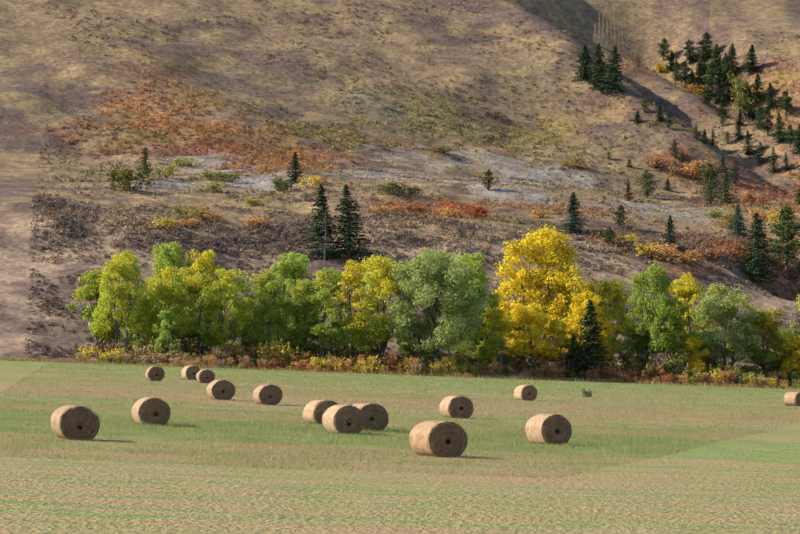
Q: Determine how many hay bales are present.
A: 15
